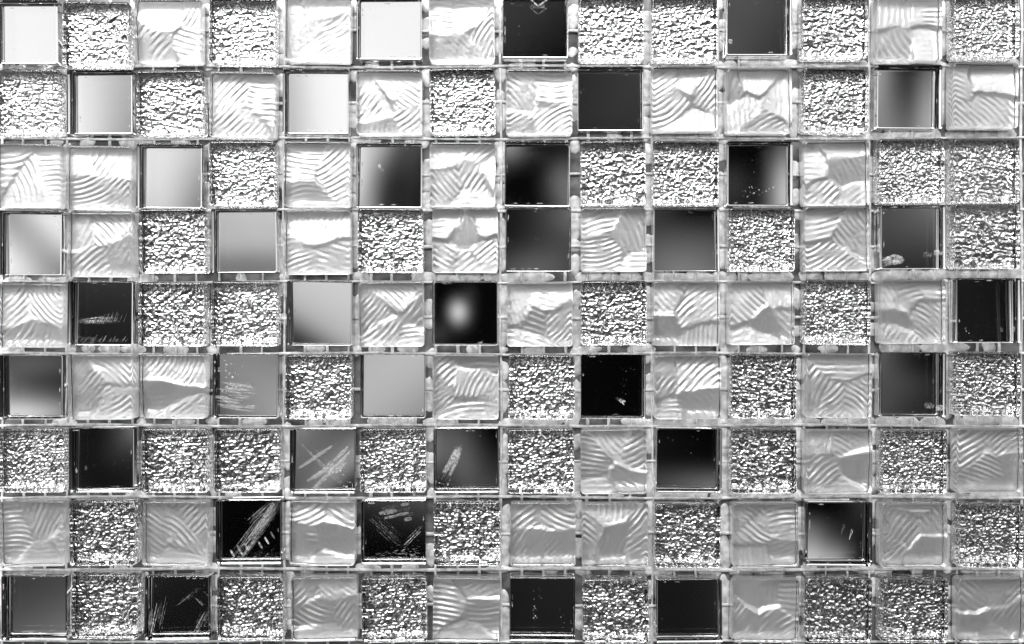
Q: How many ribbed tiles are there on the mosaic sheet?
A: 45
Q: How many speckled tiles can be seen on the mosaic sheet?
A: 44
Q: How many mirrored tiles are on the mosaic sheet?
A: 37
